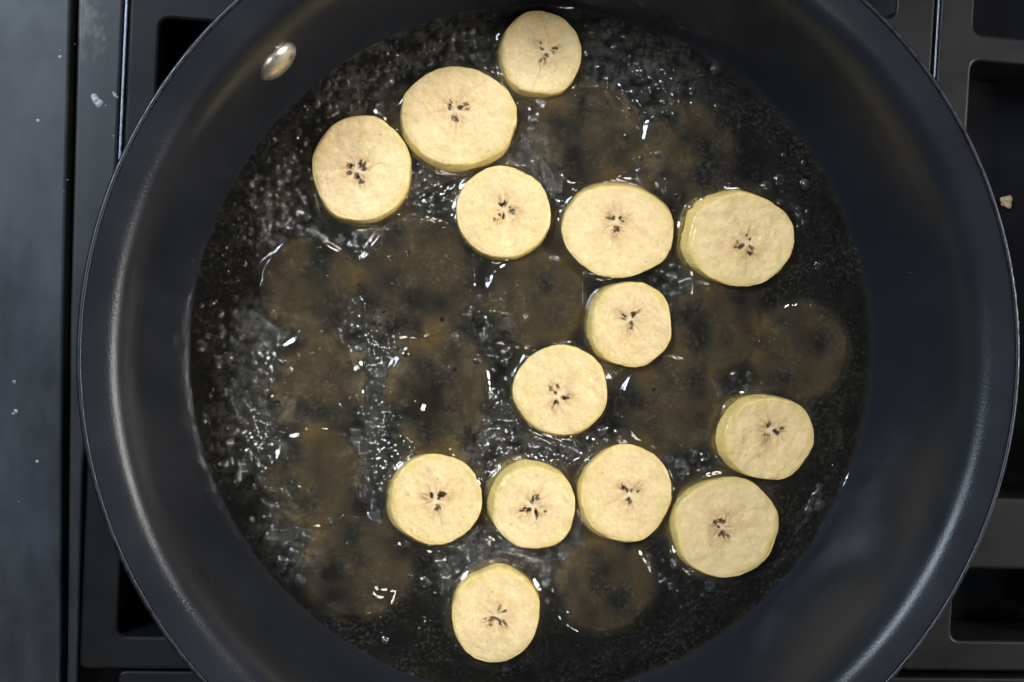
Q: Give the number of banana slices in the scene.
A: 14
